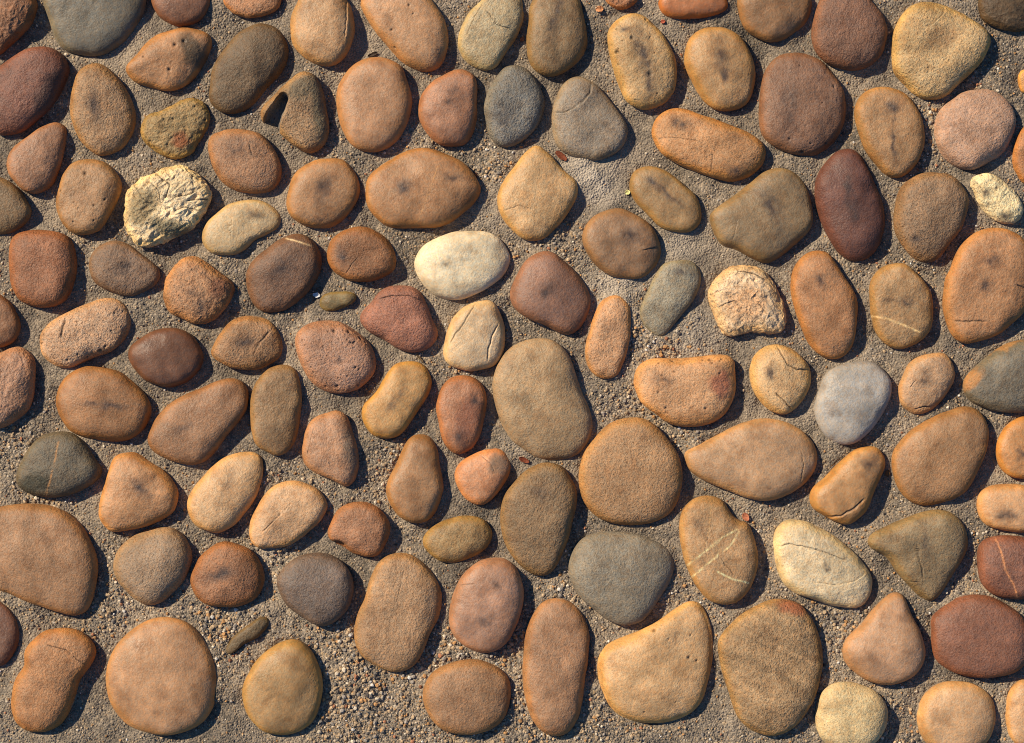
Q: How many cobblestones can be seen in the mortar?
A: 121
